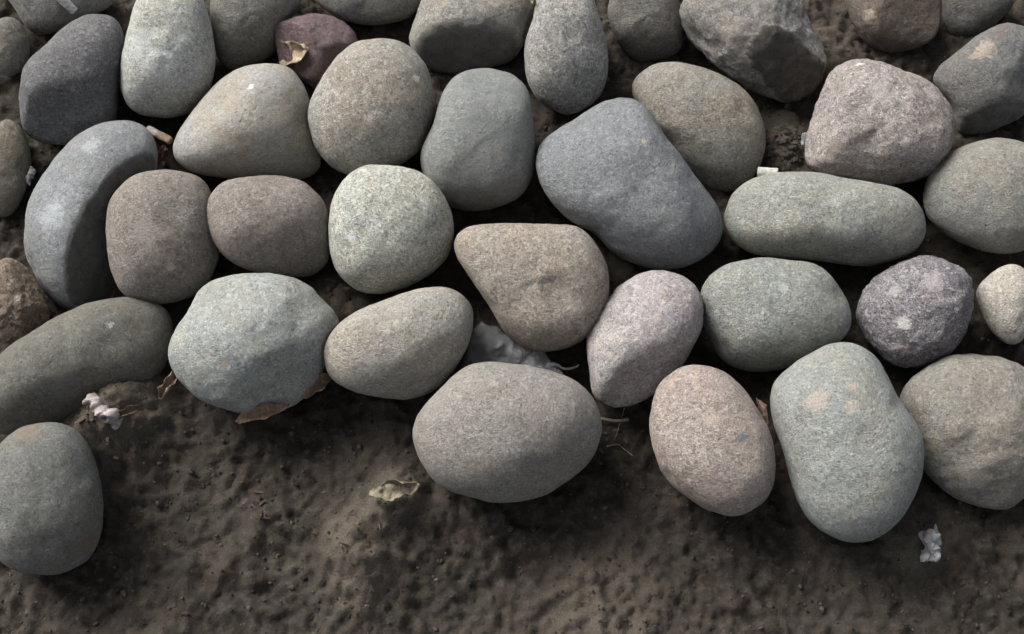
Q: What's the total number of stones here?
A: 41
